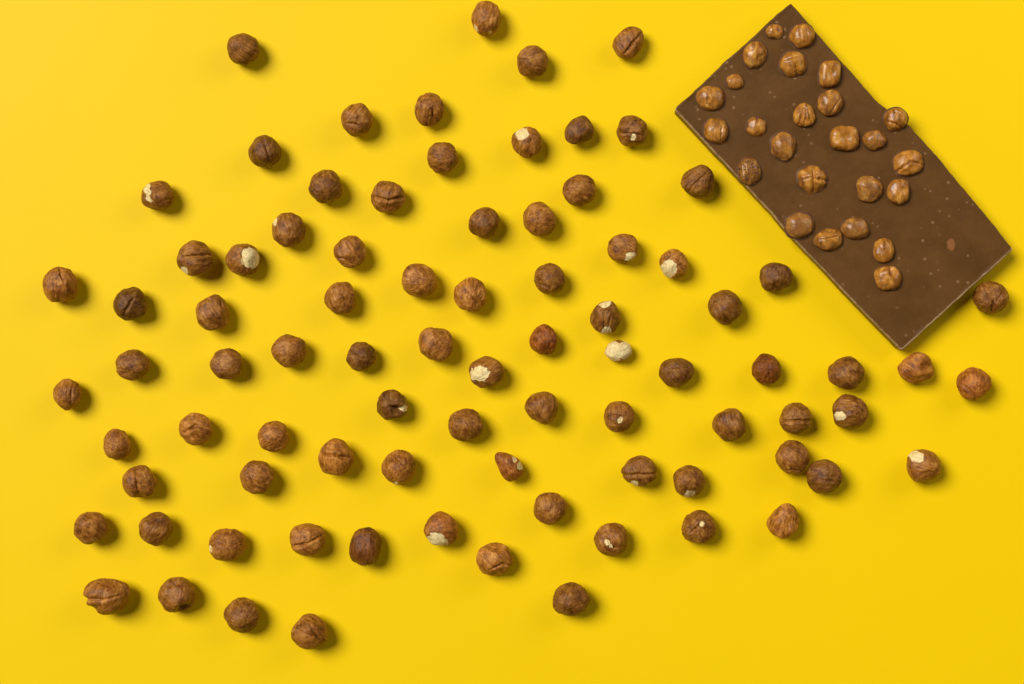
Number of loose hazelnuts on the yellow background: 85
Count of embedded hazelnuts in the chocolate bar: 25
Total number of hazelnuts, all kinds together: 110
